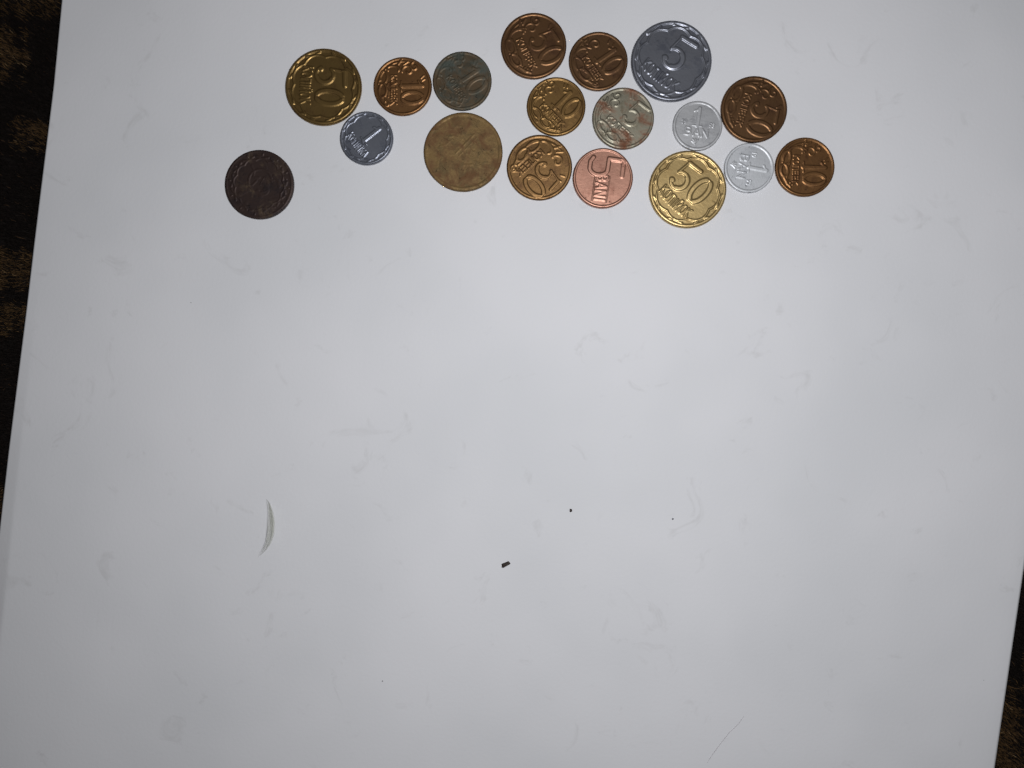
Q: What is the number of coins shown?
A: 18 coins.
